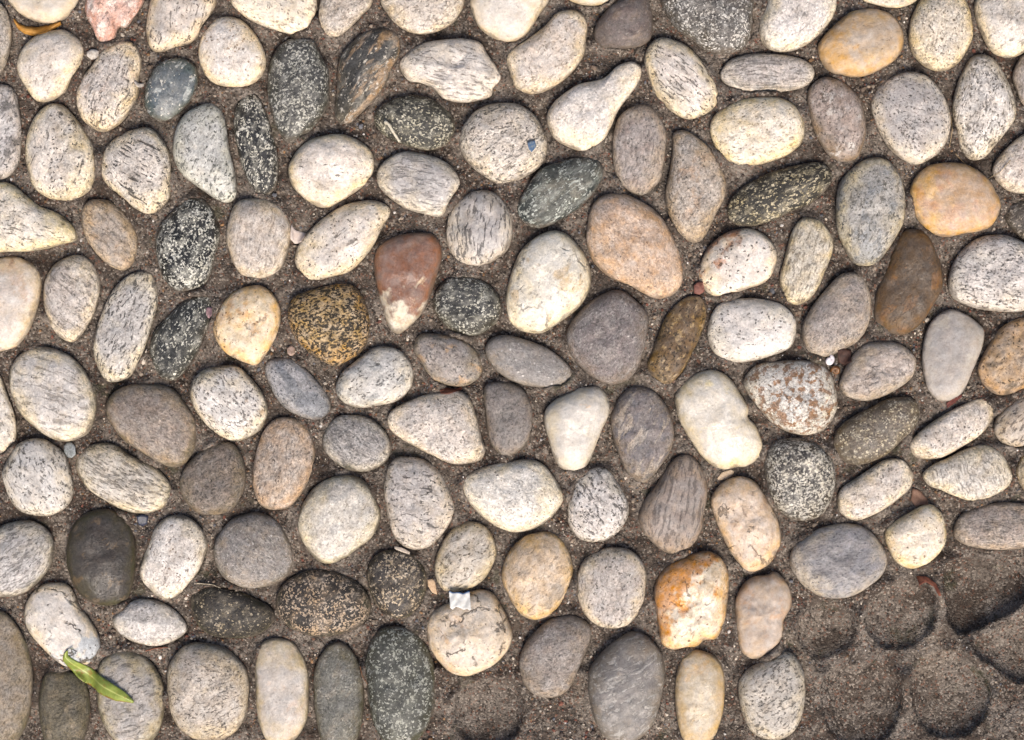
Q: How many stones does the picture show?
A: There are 137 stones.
